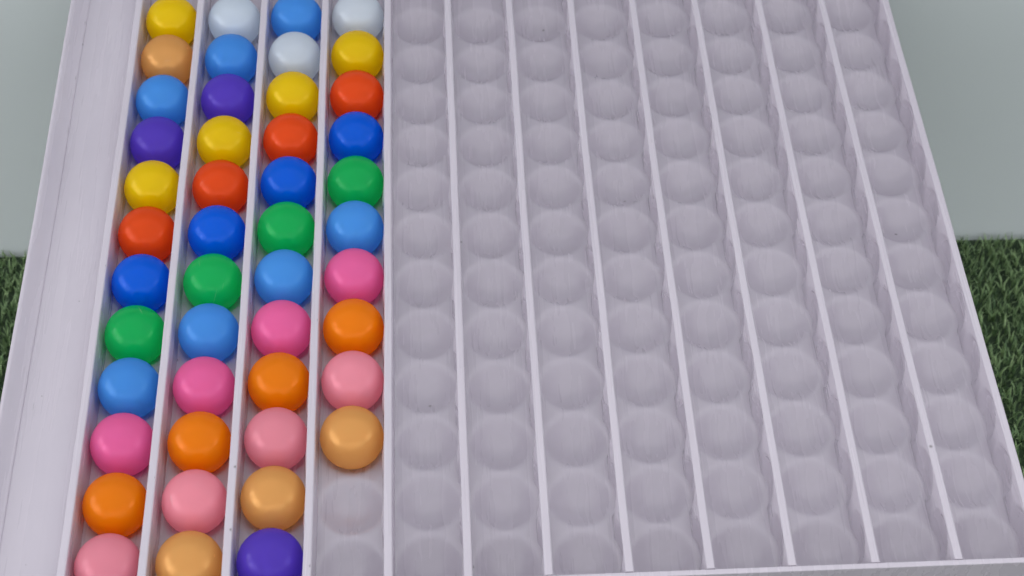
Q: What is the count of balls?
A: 46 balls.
